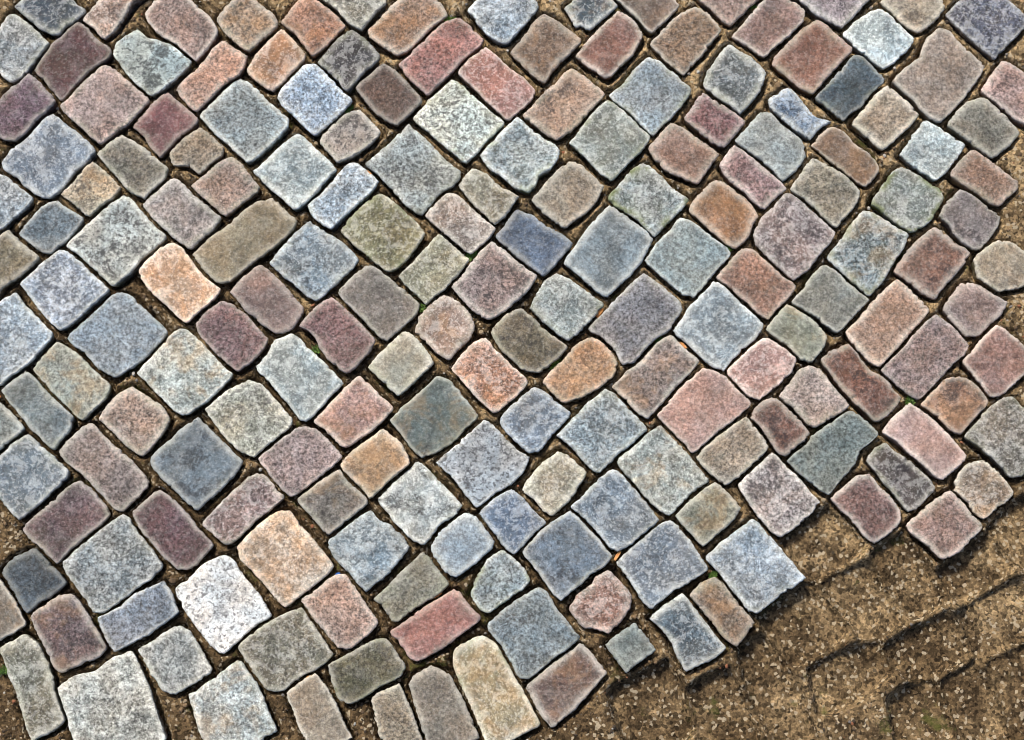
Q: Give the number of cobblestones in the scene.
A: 185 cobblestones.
